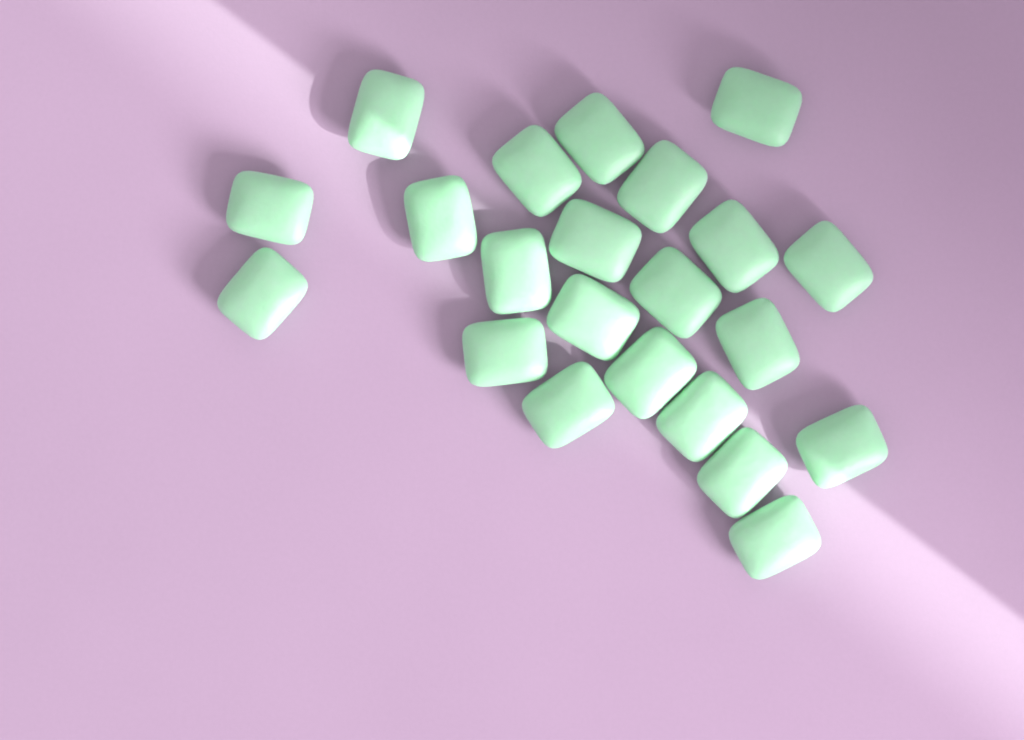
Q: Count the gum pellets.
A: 22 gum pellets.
